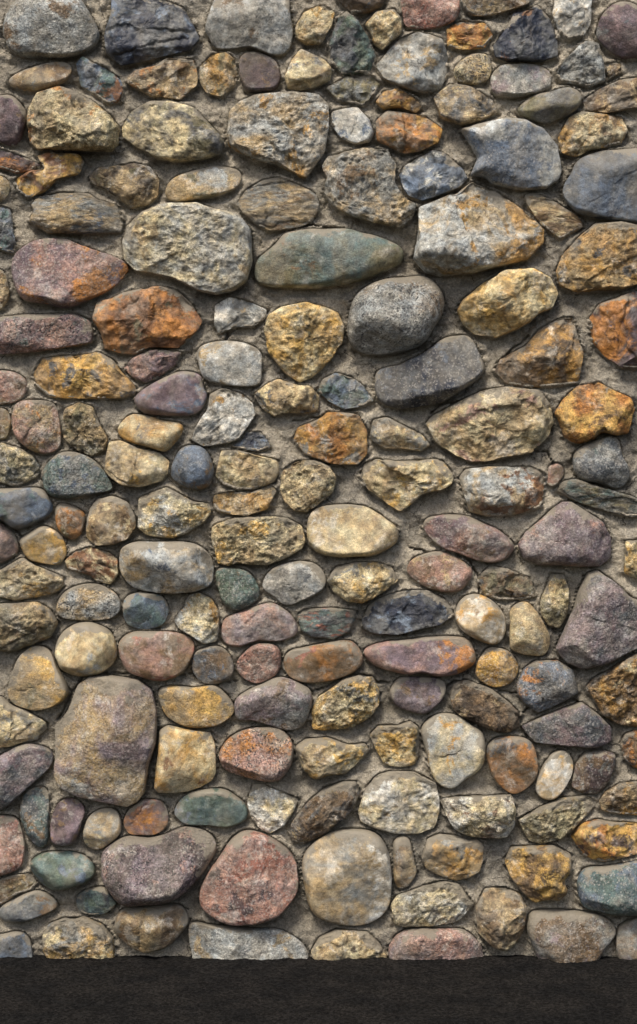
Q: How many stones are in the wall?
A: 185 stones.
